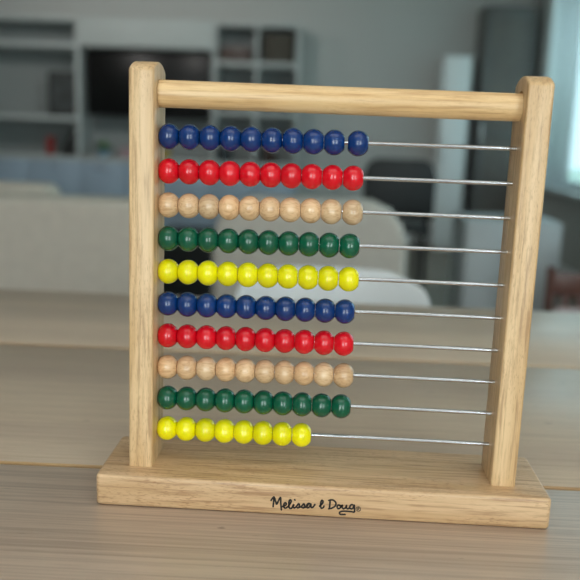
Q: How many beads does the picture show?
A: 98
